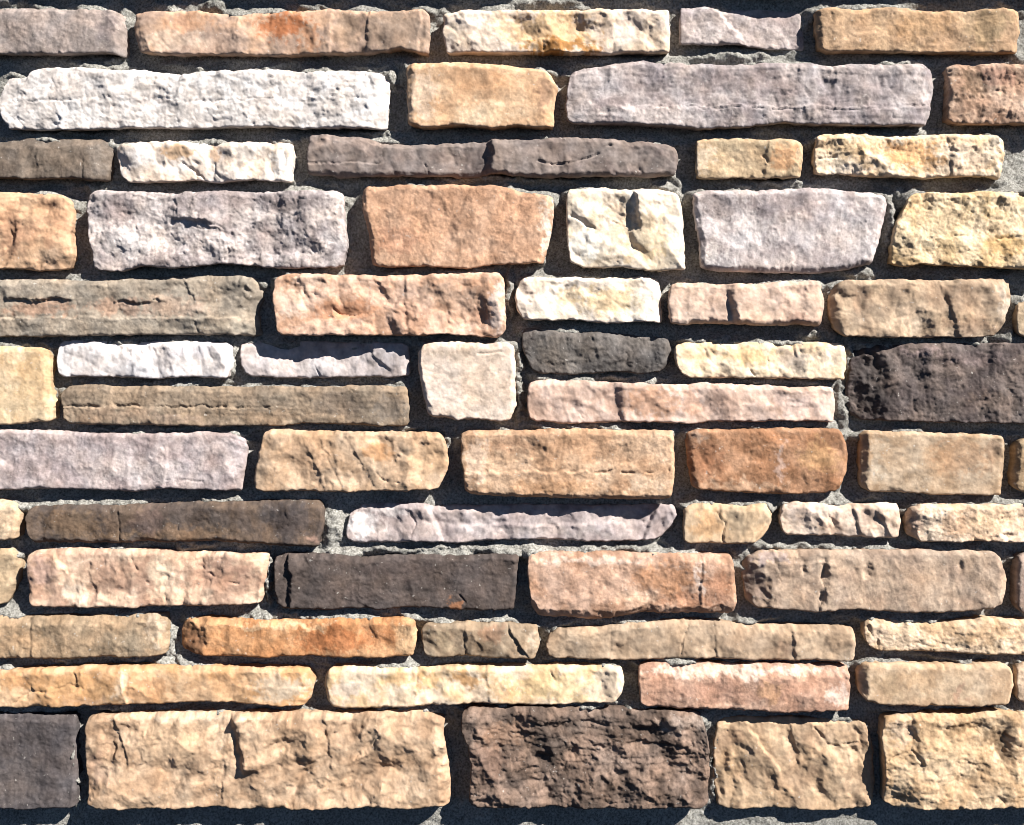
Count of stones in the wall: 68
